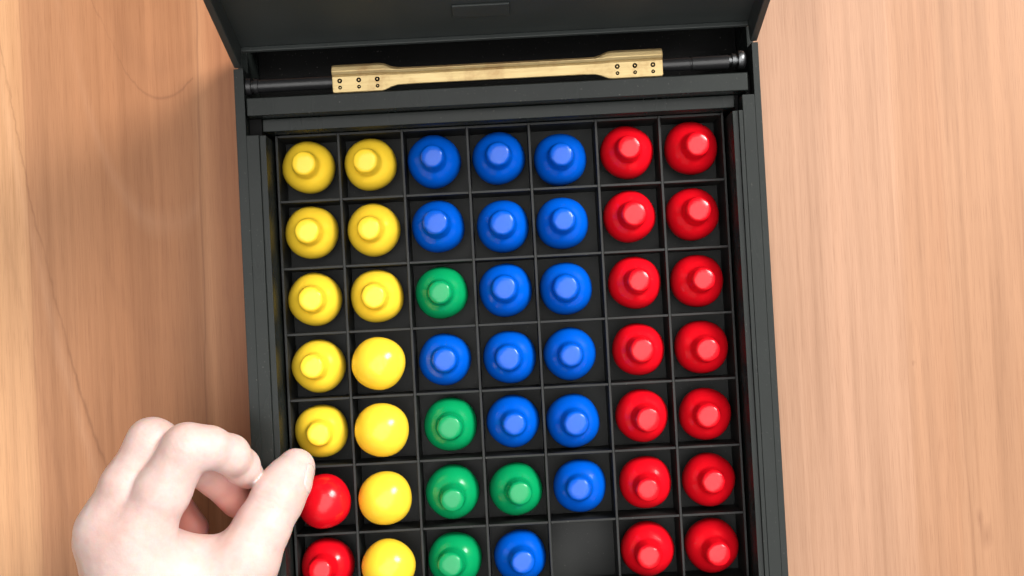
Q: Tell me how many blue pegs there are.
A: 15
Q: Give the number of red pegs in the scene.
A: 16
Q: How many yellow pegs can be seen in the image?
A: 12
